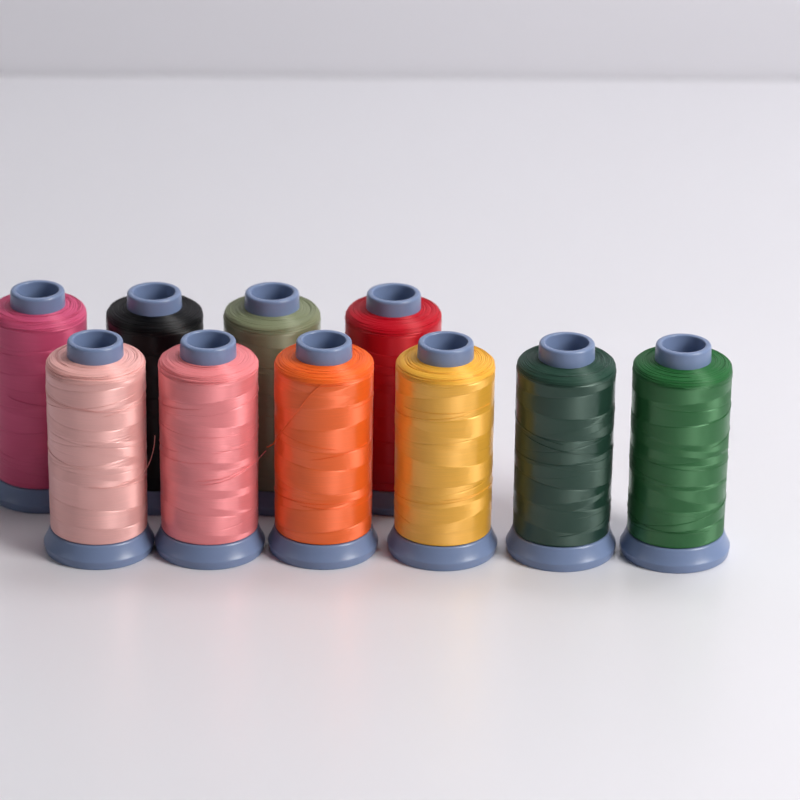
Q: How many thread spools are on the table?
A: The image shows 10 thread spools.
